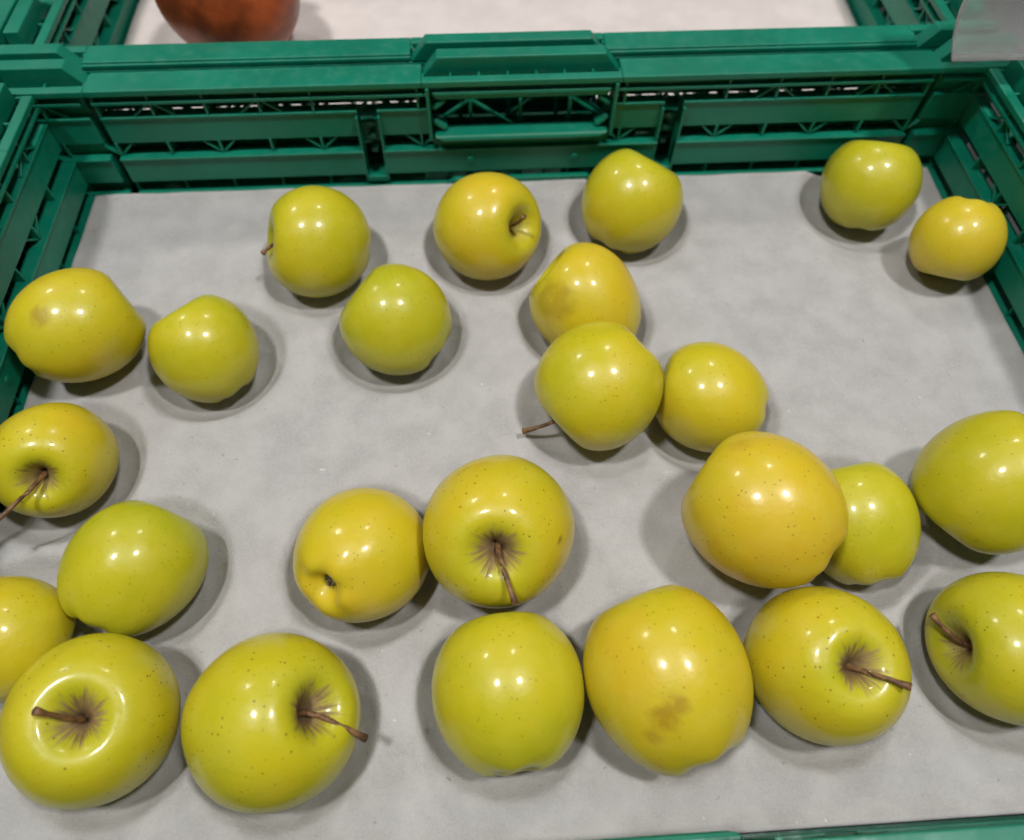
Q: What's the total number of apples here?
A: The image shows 25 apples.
